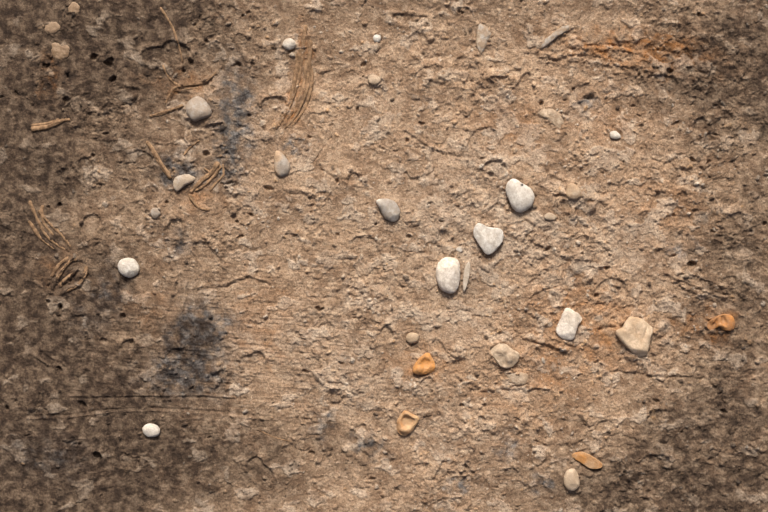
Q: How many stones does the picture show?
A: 34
